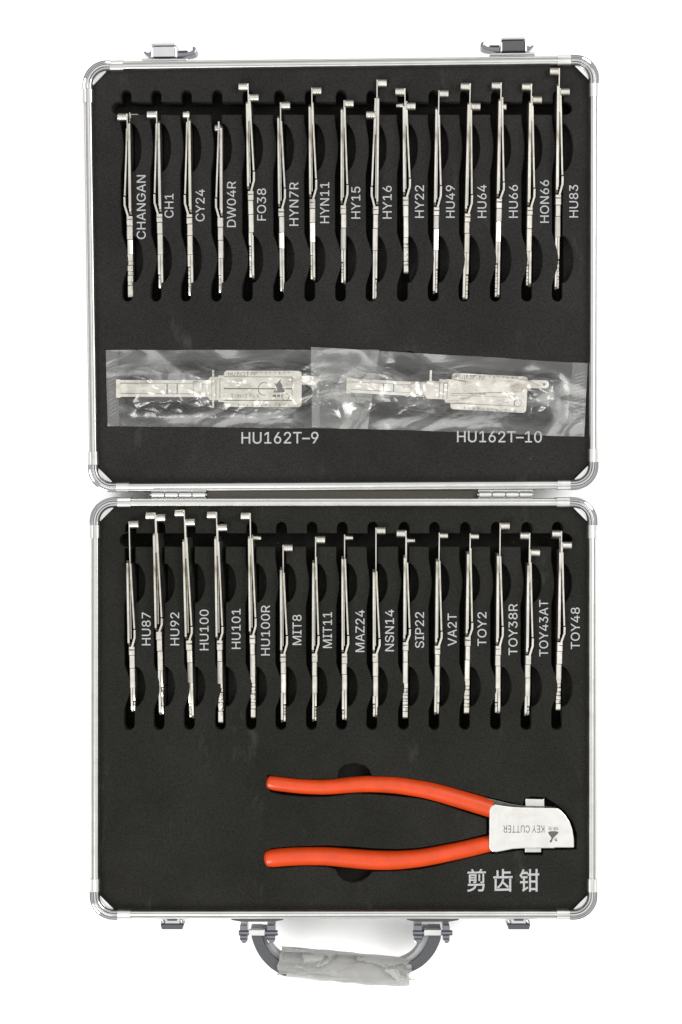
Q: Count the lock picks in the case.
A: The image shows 32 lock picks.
